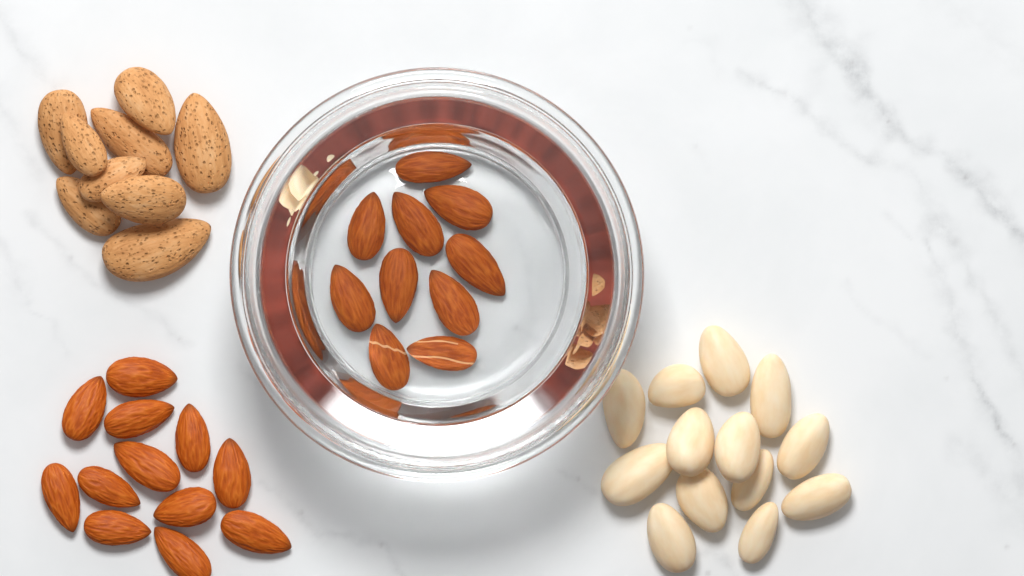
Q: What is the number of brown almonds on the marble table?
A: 22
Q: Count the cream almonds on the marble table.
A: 13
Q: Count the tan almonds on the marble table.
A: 9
